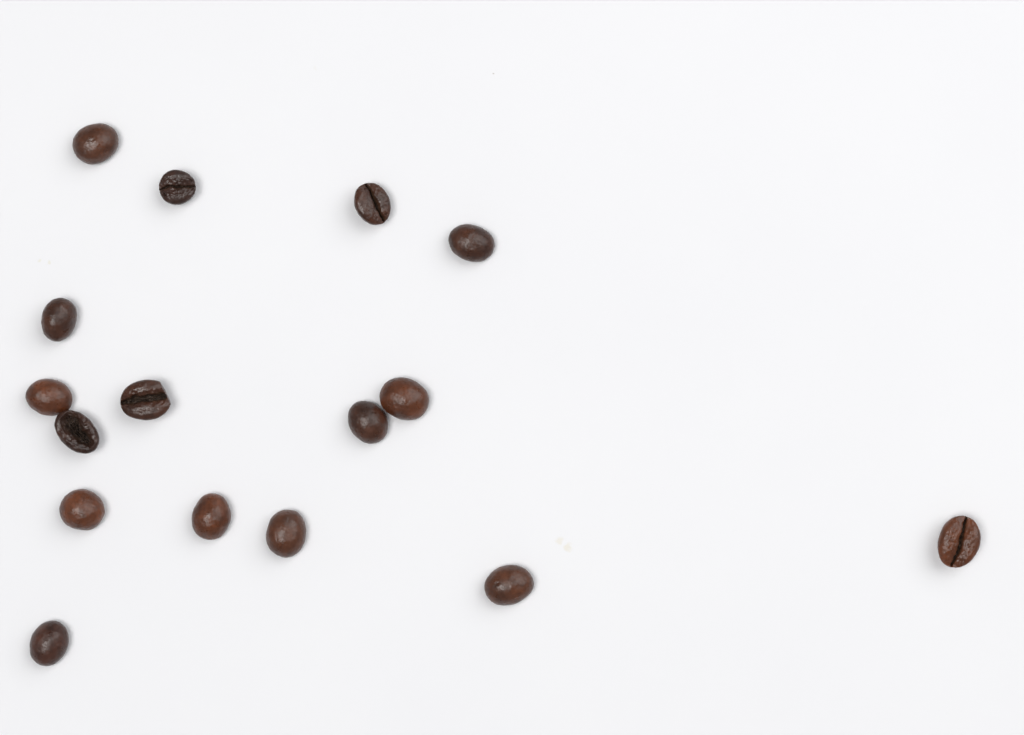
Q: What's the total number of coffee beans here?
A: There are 16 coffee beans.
